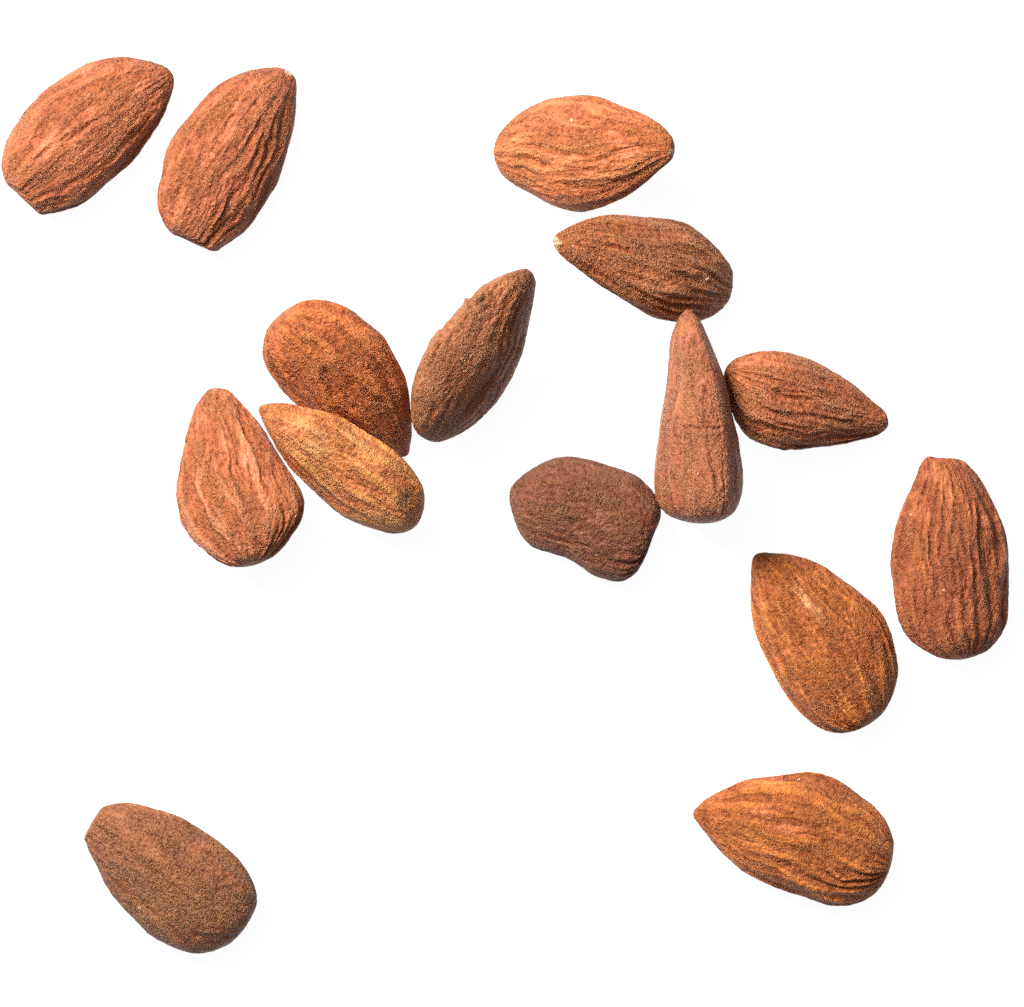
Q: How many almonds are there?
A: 15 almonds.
